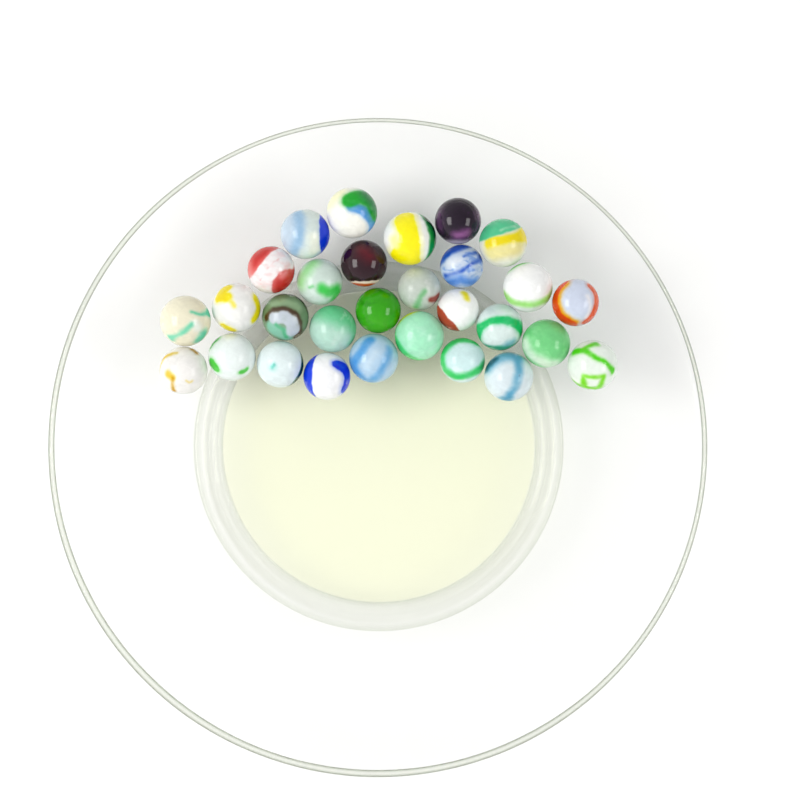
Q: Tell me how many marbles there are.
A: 29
